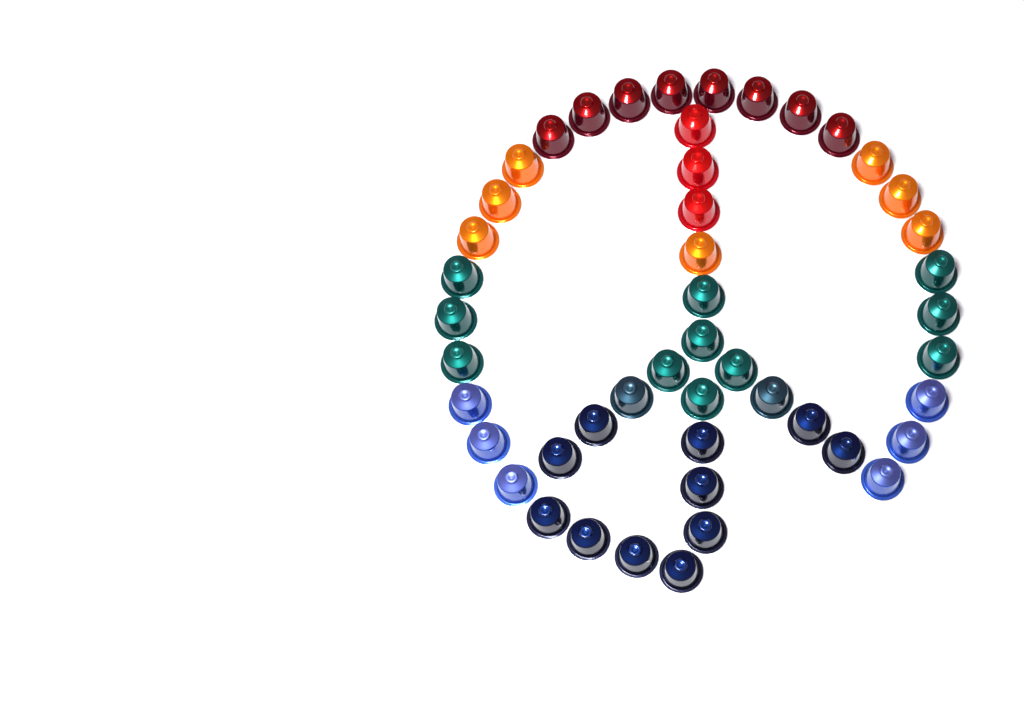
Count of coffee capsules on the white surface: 48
